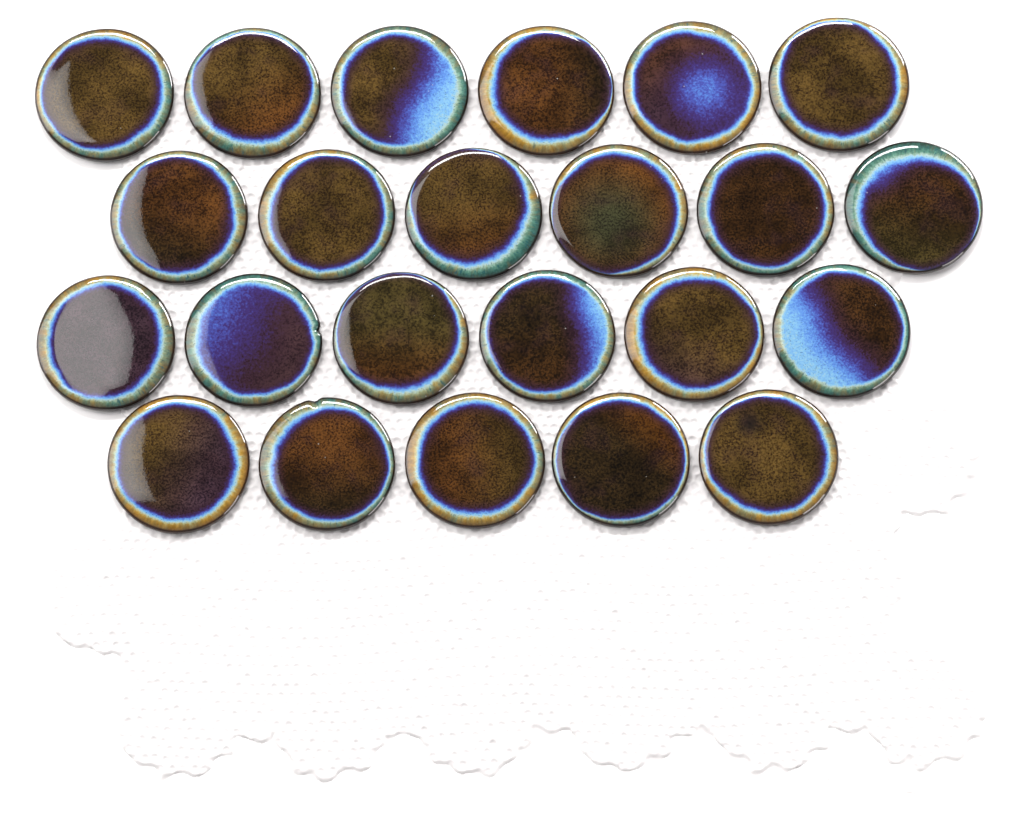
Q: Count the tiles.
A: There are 23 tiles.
